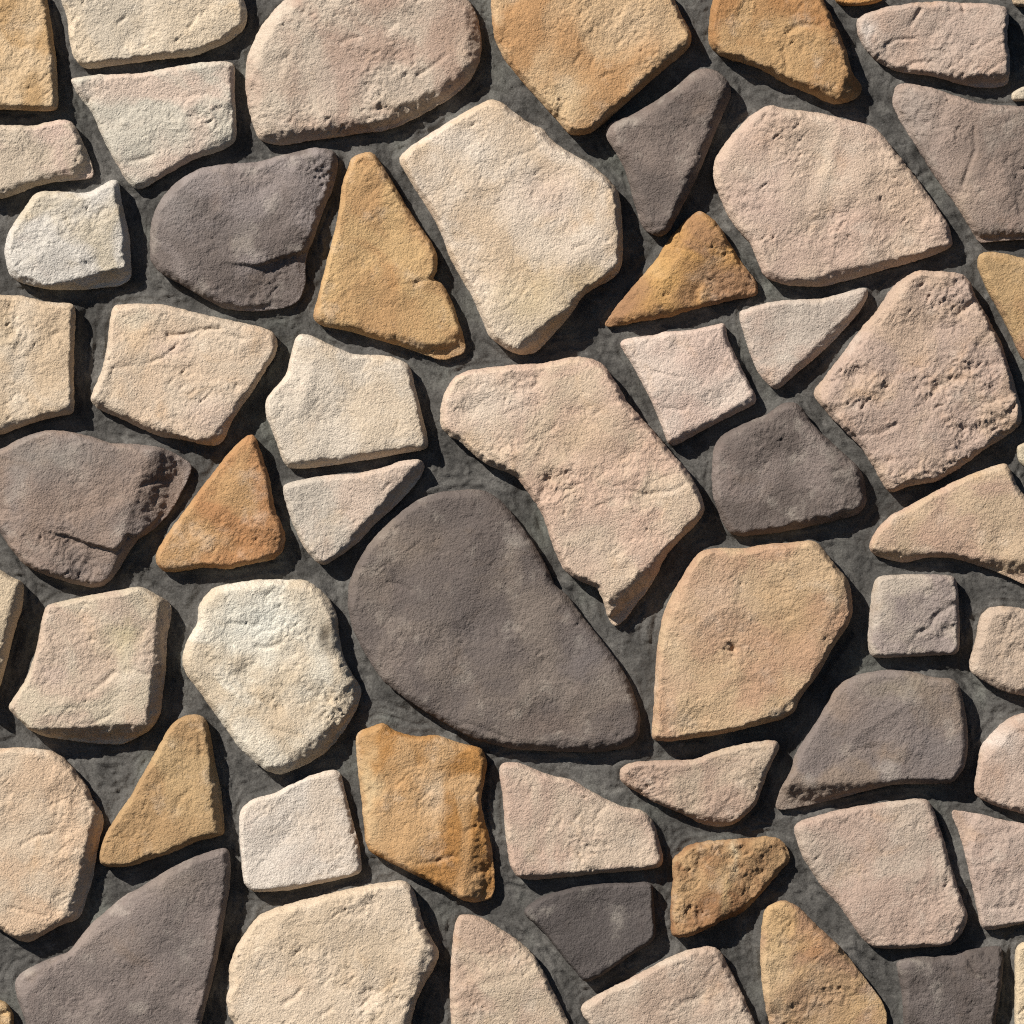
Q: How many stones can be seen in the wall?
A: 60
